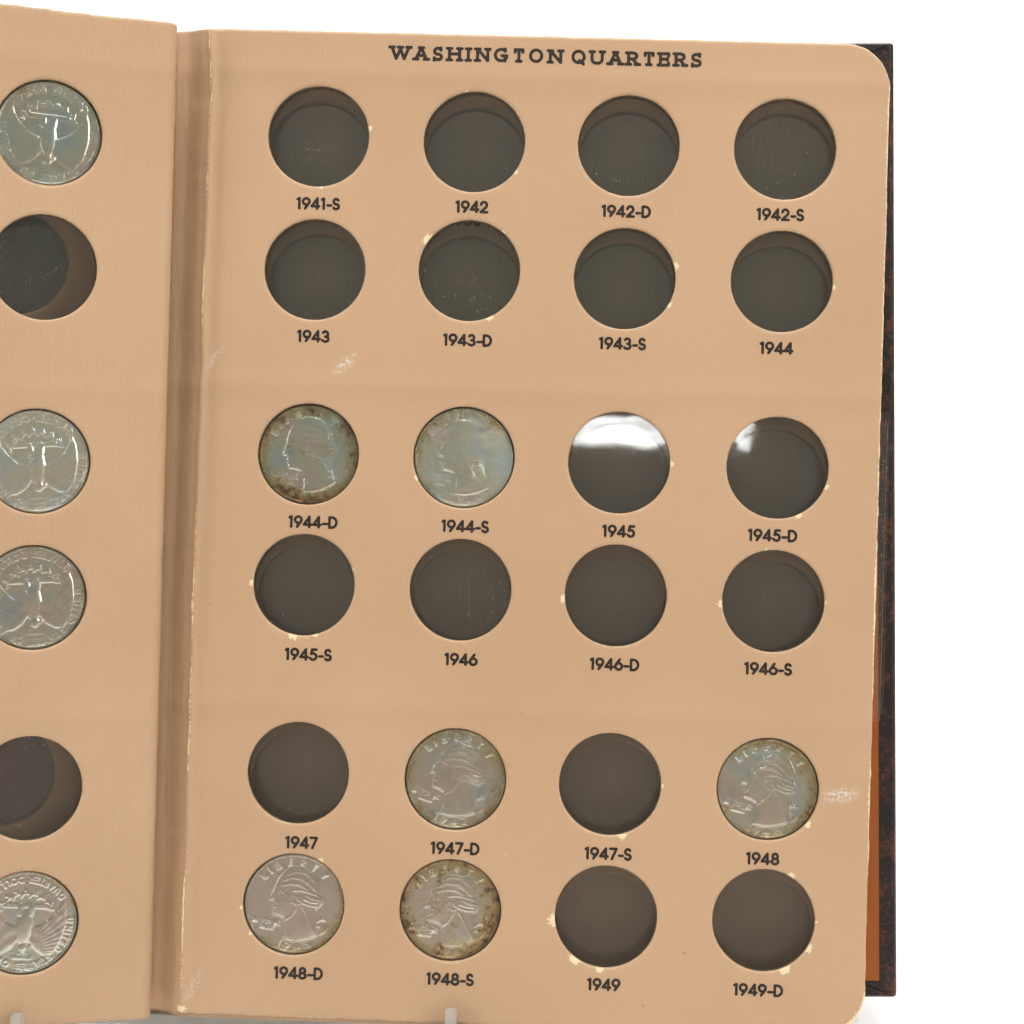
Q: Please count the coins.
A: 10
